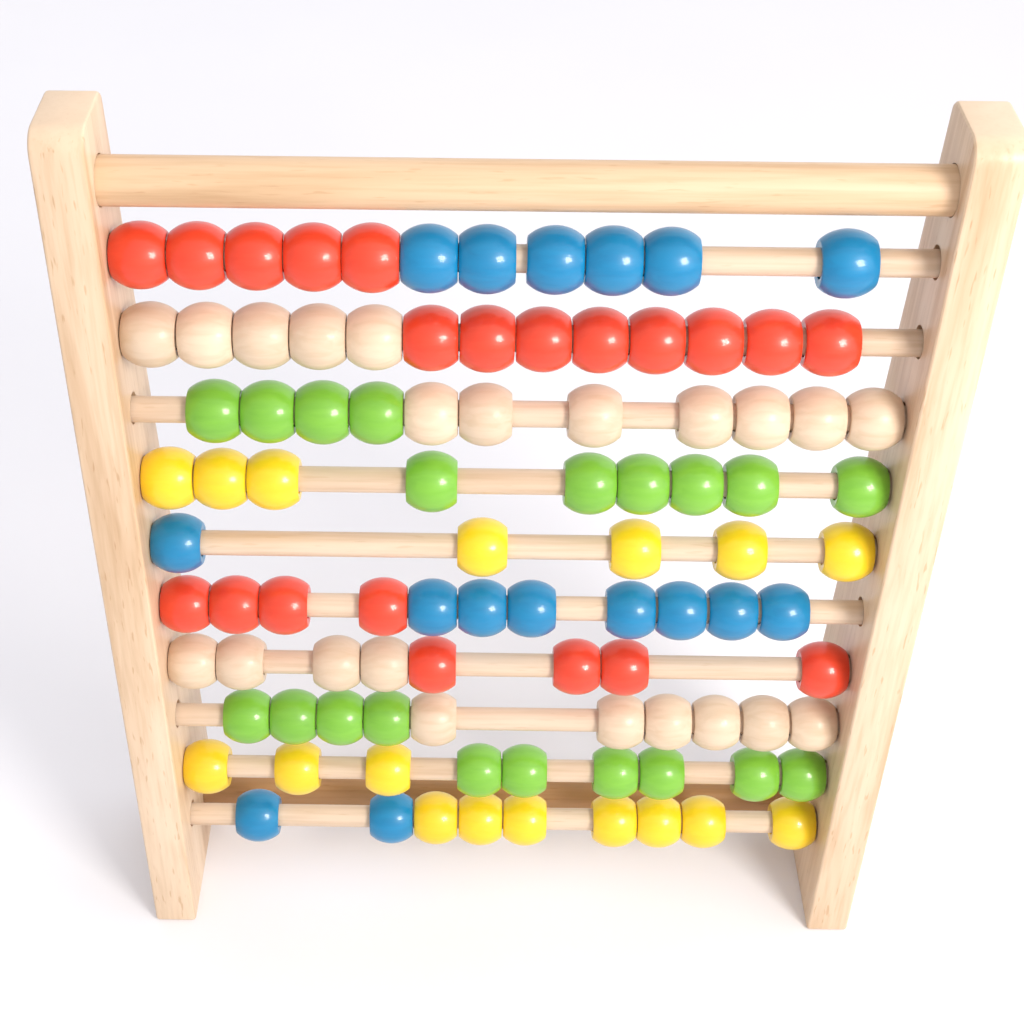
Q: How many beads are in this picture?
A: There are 96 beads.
